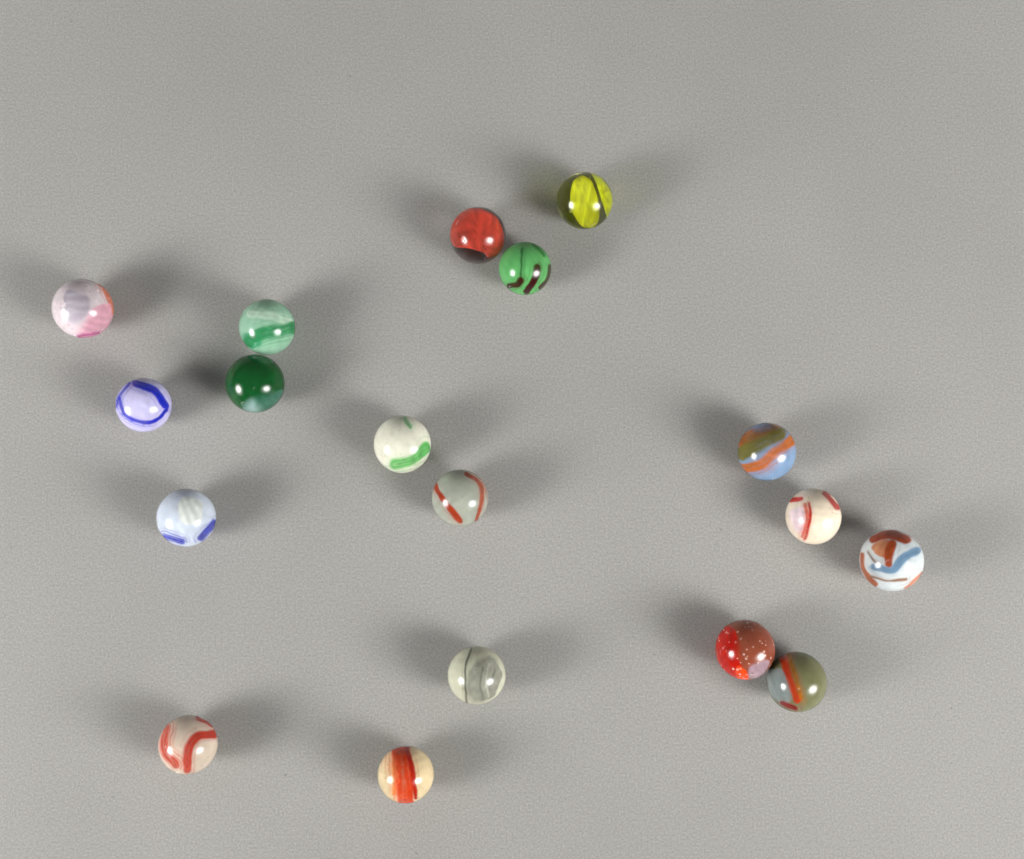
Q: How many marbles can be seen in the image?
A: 18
